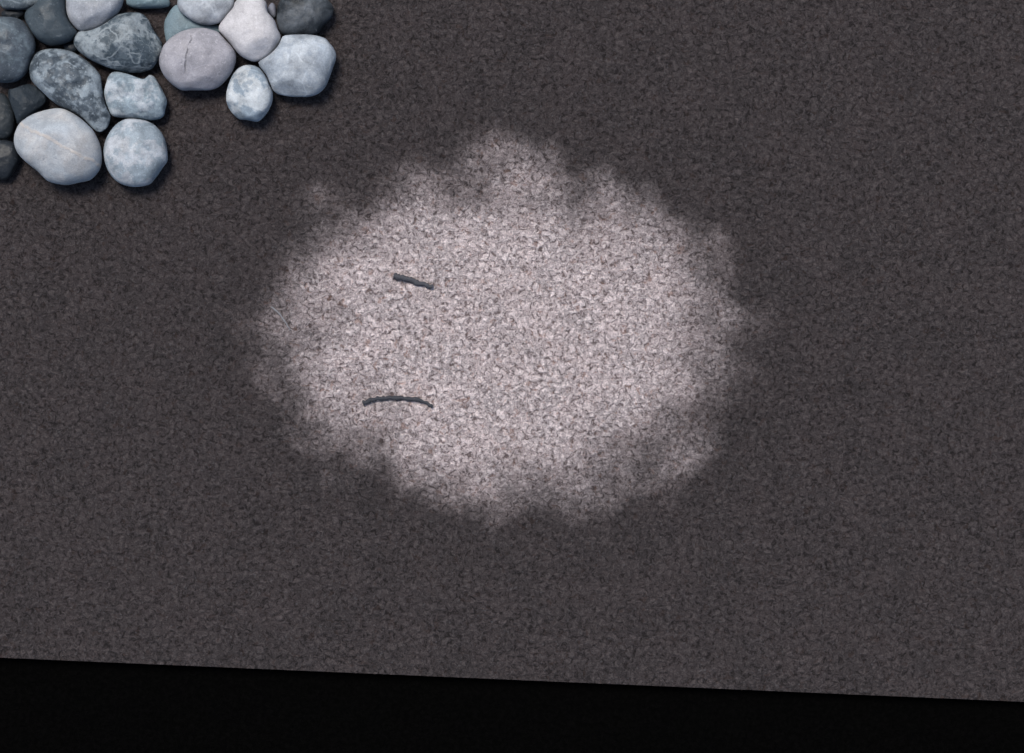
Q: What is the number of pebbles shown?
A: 23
